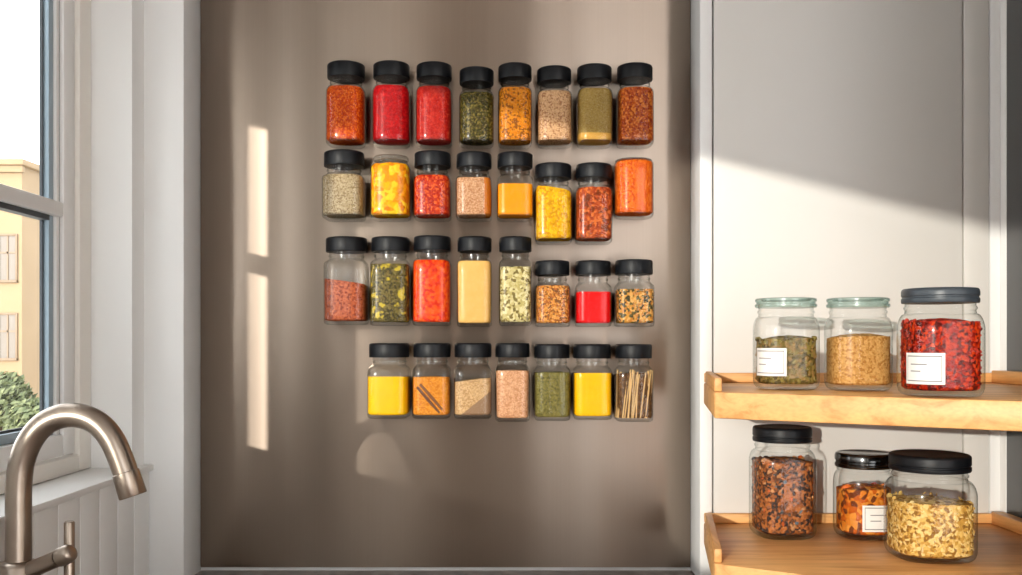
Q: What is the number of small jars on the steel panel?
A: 31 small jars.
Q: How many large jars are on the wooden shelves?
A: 6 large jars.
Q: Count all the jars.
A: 37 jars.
